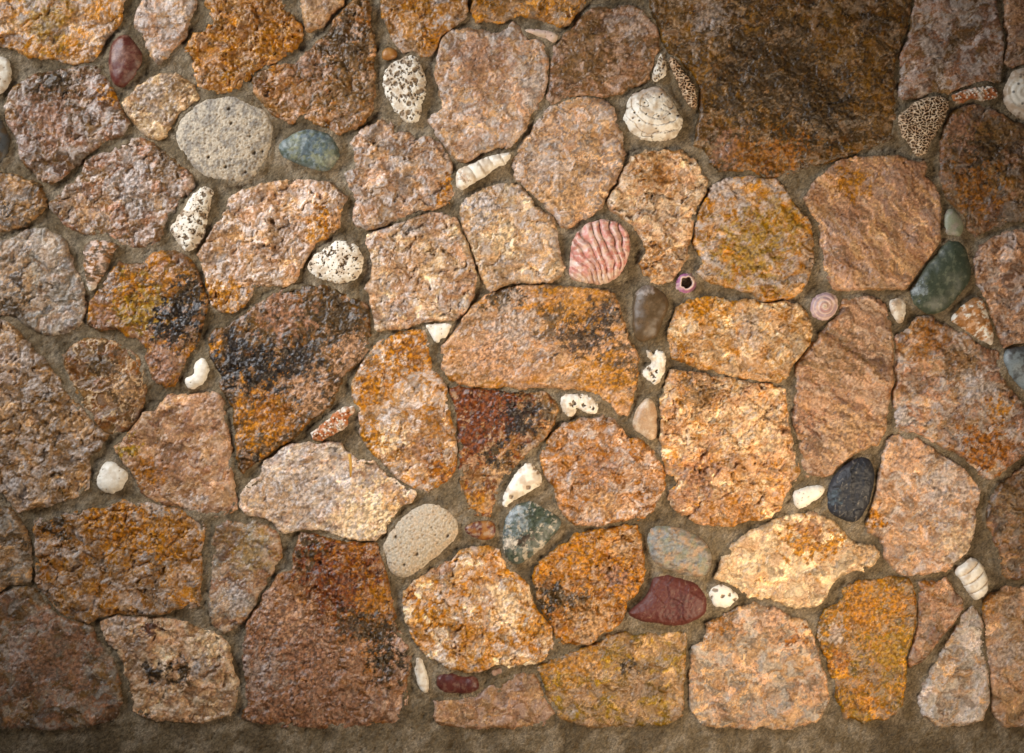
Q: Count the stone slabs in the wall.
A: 59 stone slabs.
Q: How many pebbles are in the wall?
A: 18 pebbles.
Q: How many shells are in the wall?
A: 19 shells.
